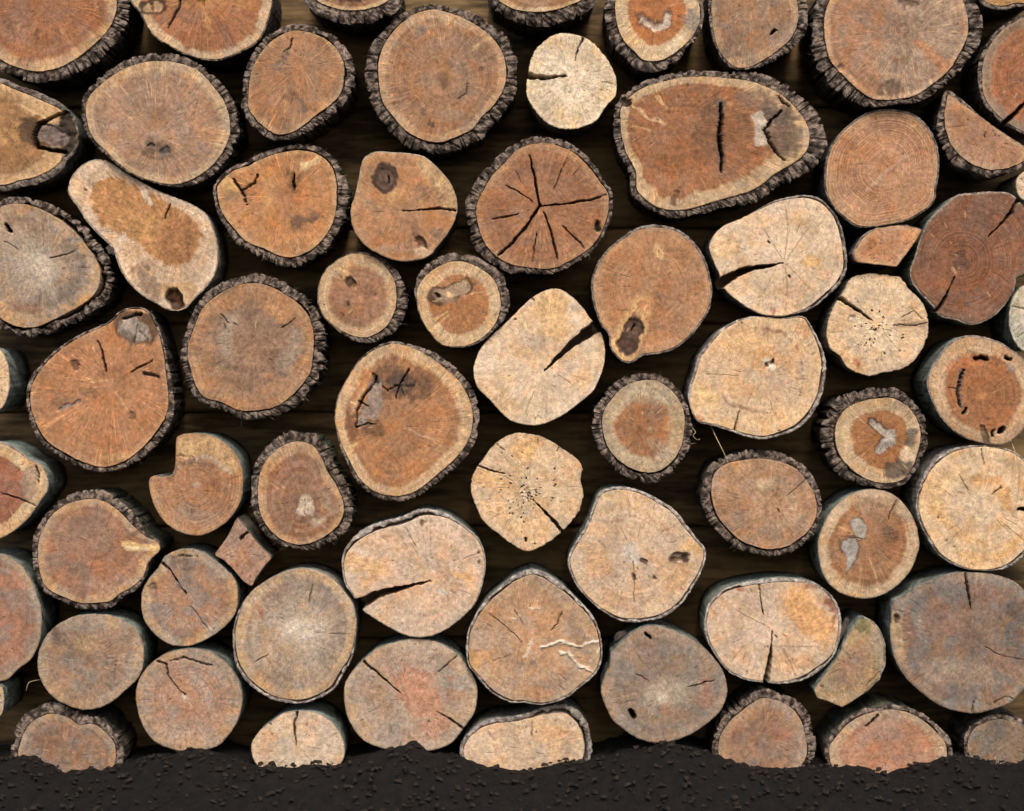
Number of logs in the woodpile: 69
